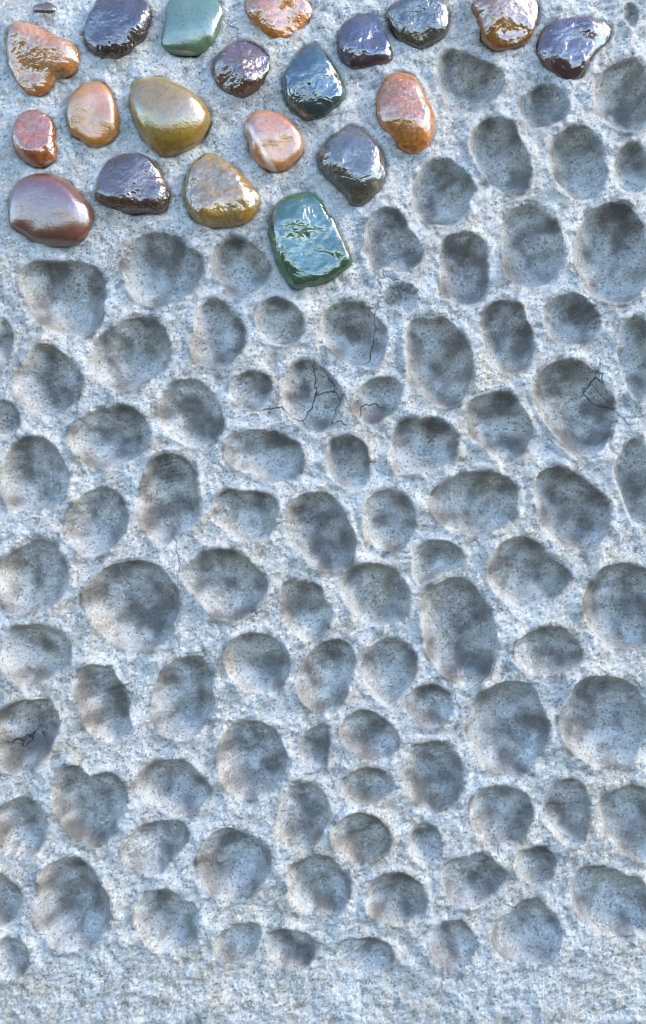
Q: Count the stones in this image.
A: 21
